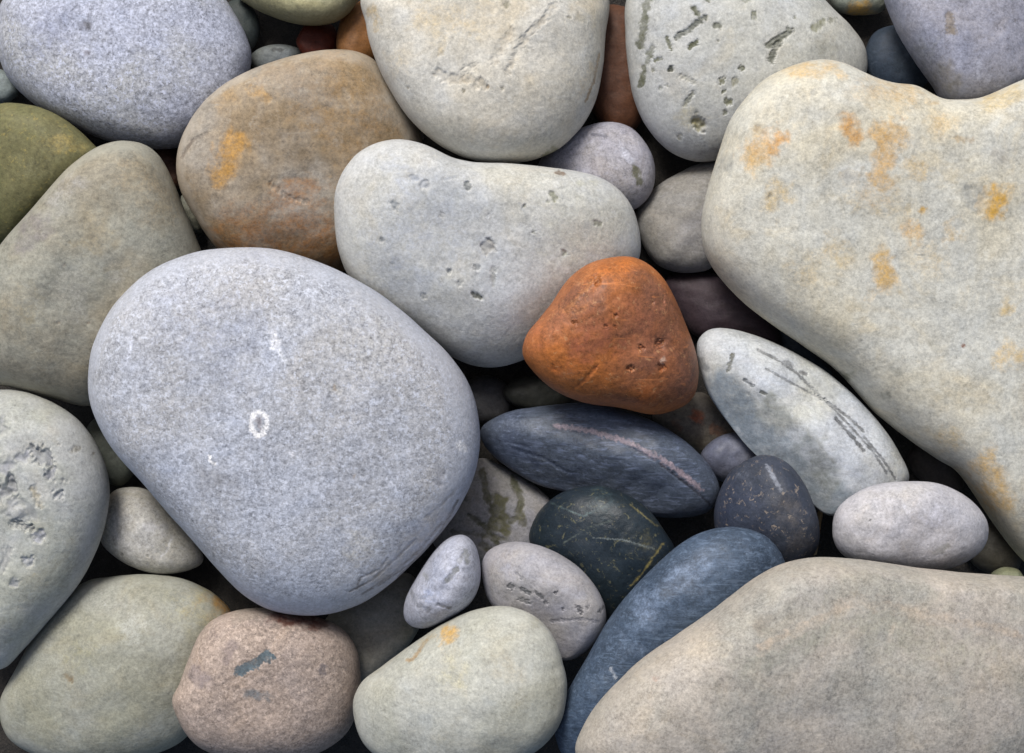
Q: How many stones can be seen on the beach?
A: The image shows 50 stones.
